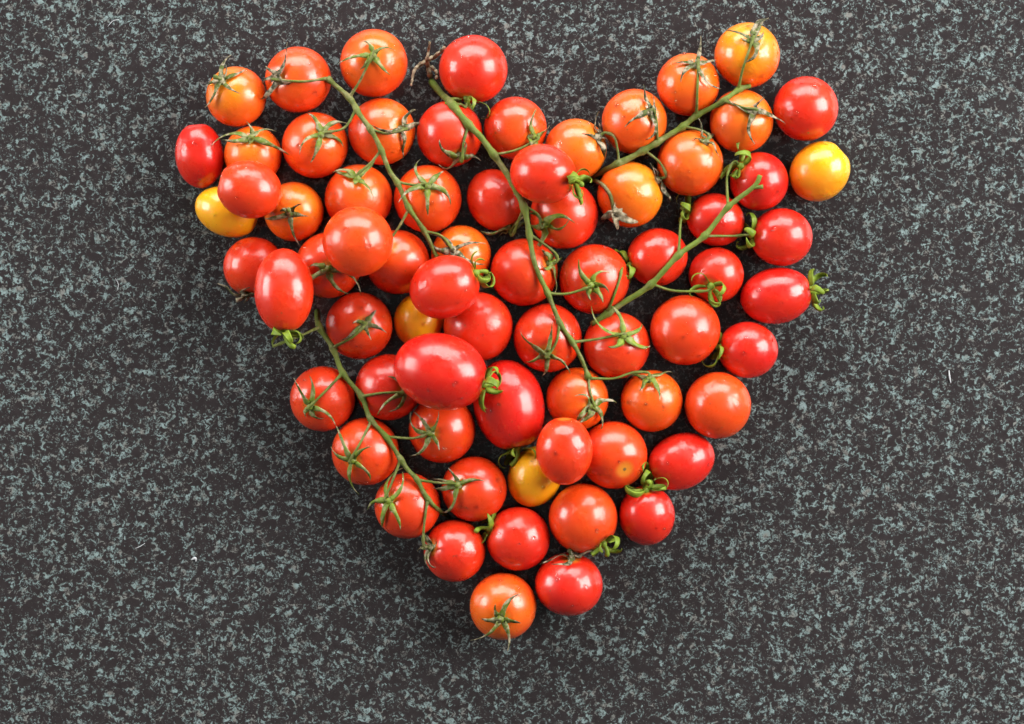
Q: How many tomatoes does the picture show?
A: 70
